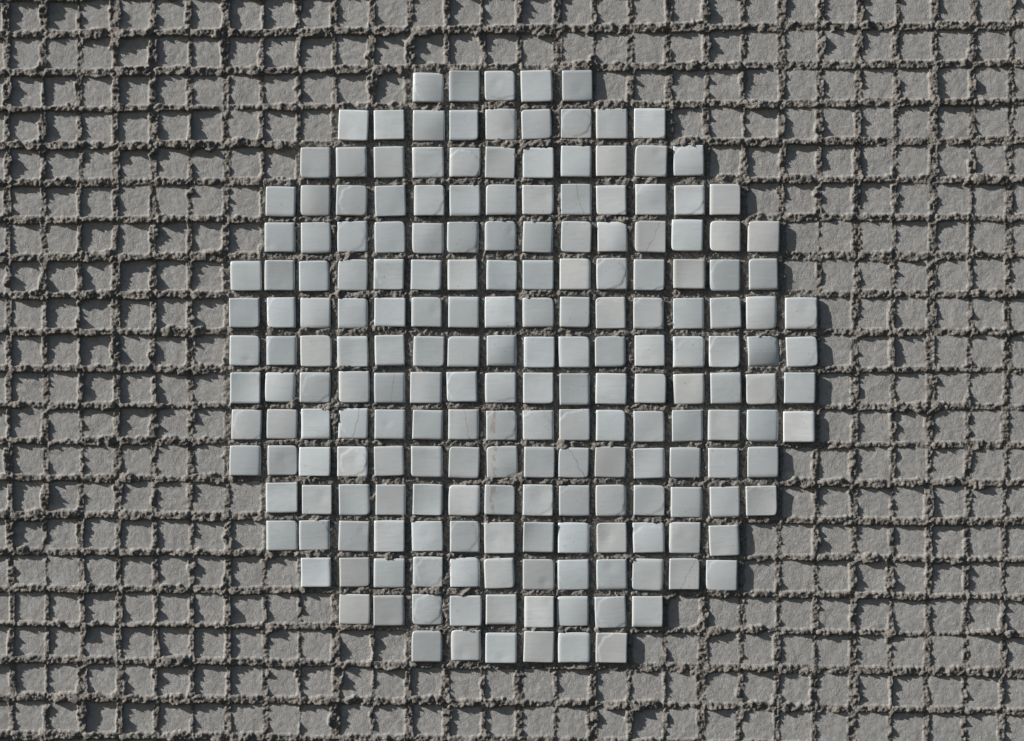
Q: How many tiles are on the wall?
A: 200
